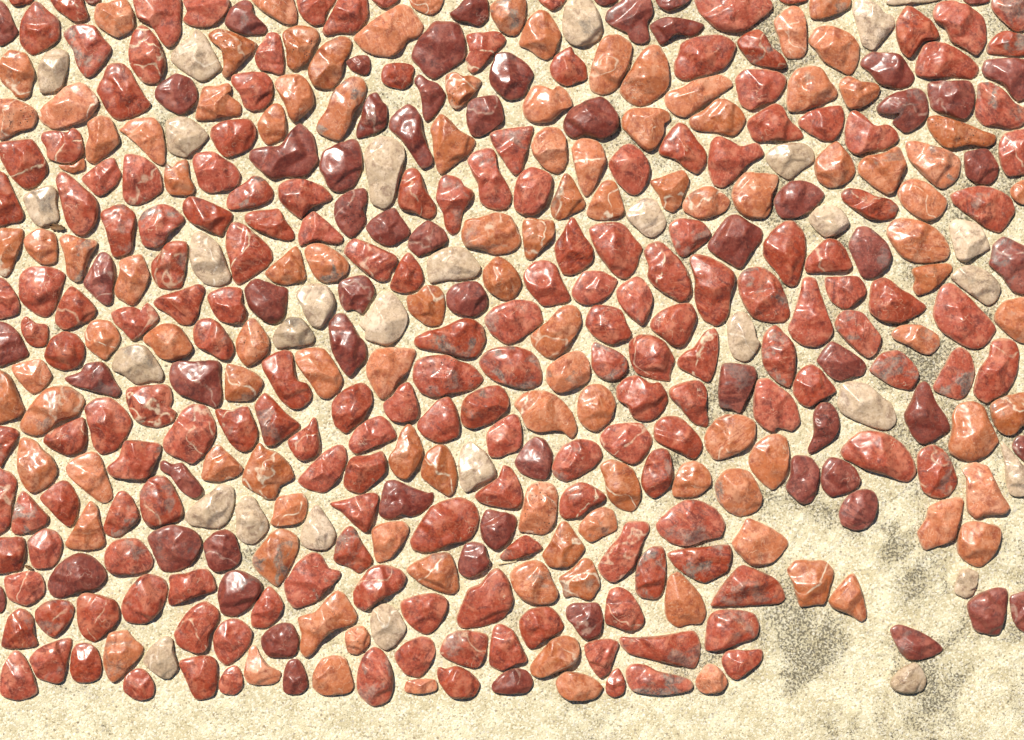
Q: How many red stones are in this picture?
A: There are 178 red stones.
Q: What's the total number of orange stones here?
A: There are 112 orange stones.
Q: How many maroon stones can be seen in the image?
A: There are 65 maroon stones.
